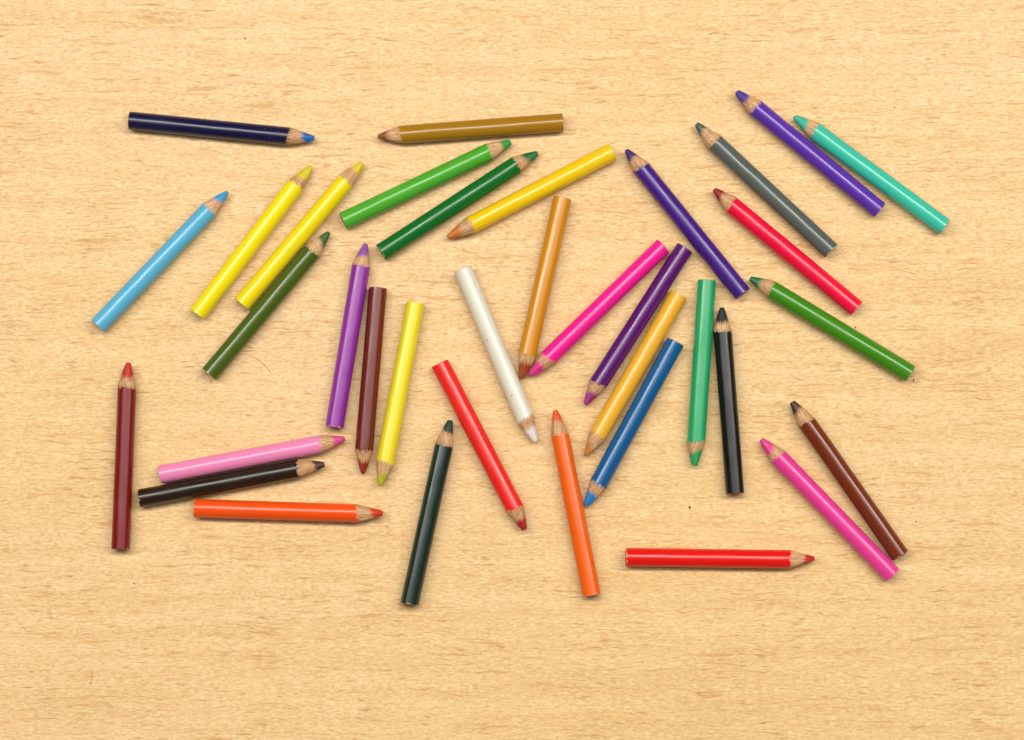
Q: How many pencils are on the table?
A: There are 36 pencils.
